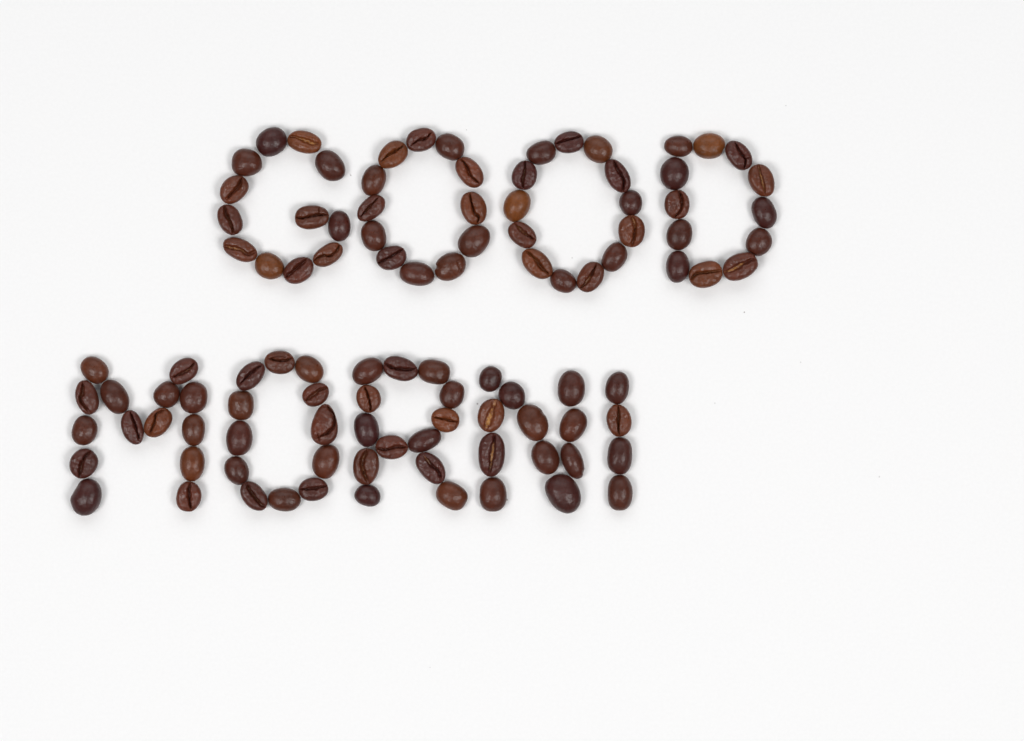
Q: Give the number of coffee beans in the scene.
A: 103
